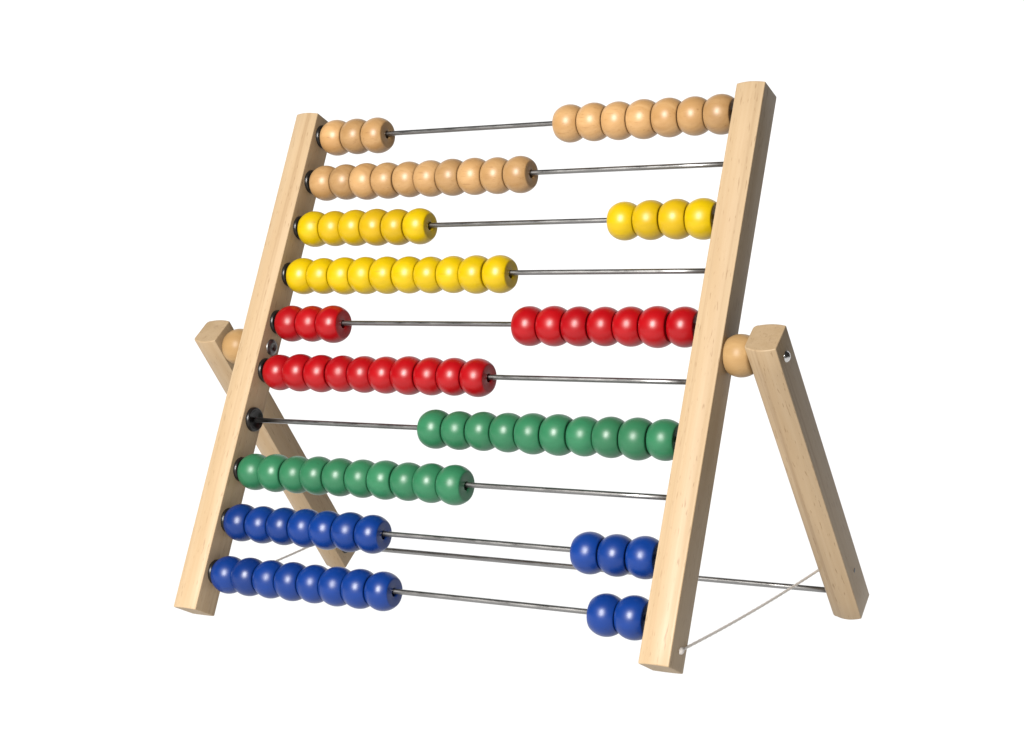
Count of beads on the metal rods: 100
